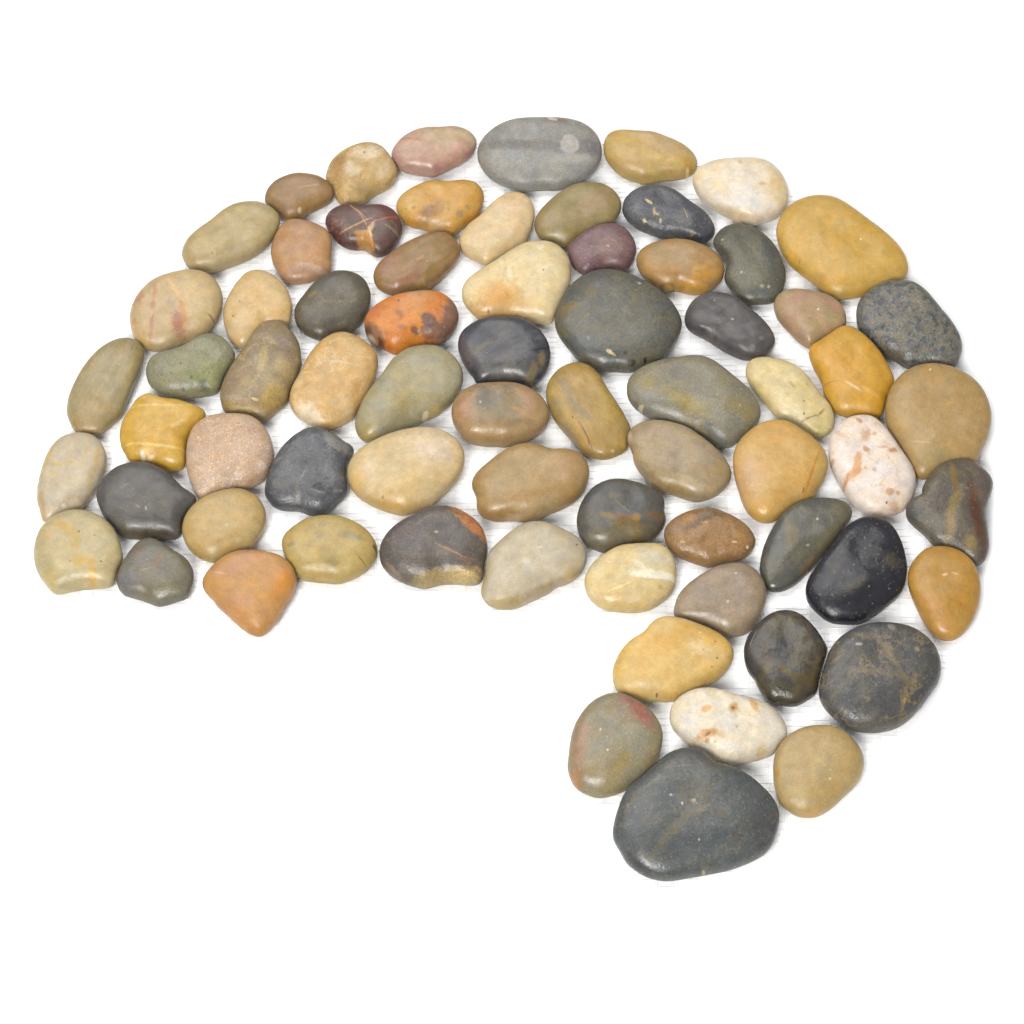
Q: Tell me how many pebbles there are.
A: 71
